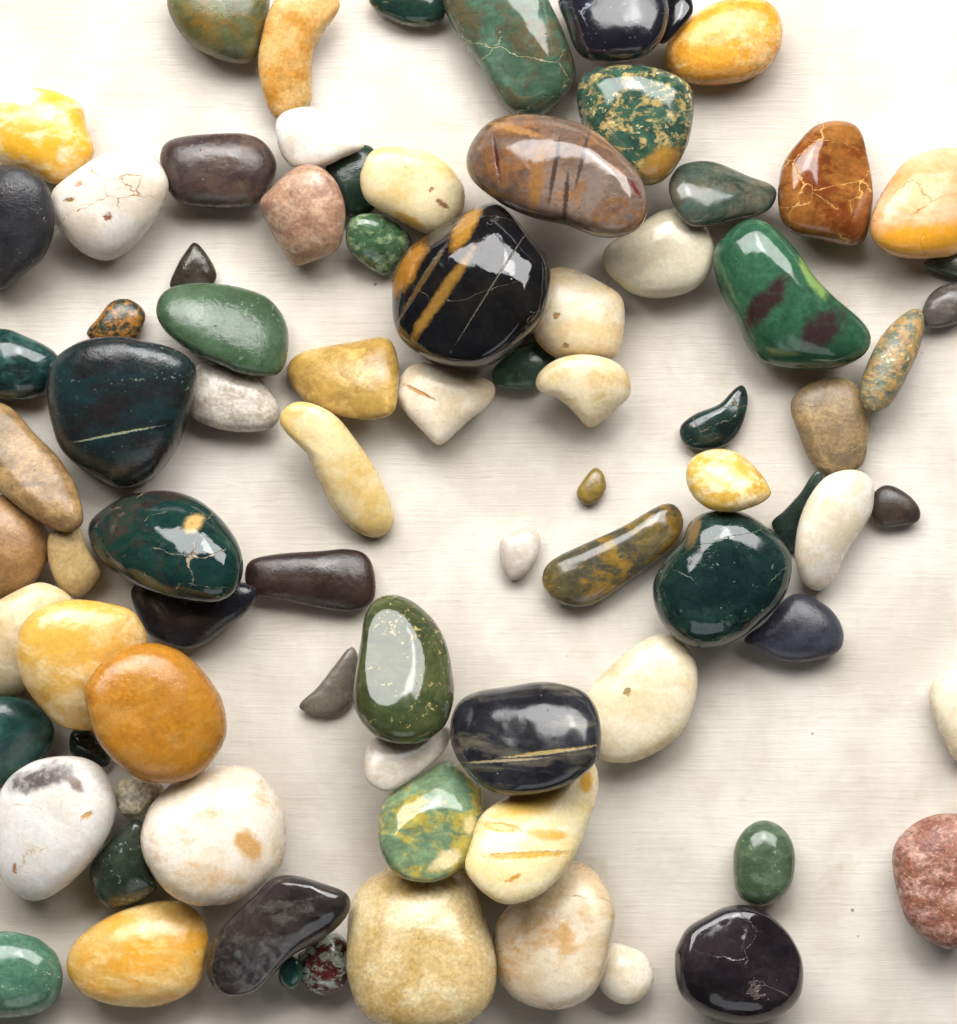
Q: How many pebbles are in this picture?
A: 84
